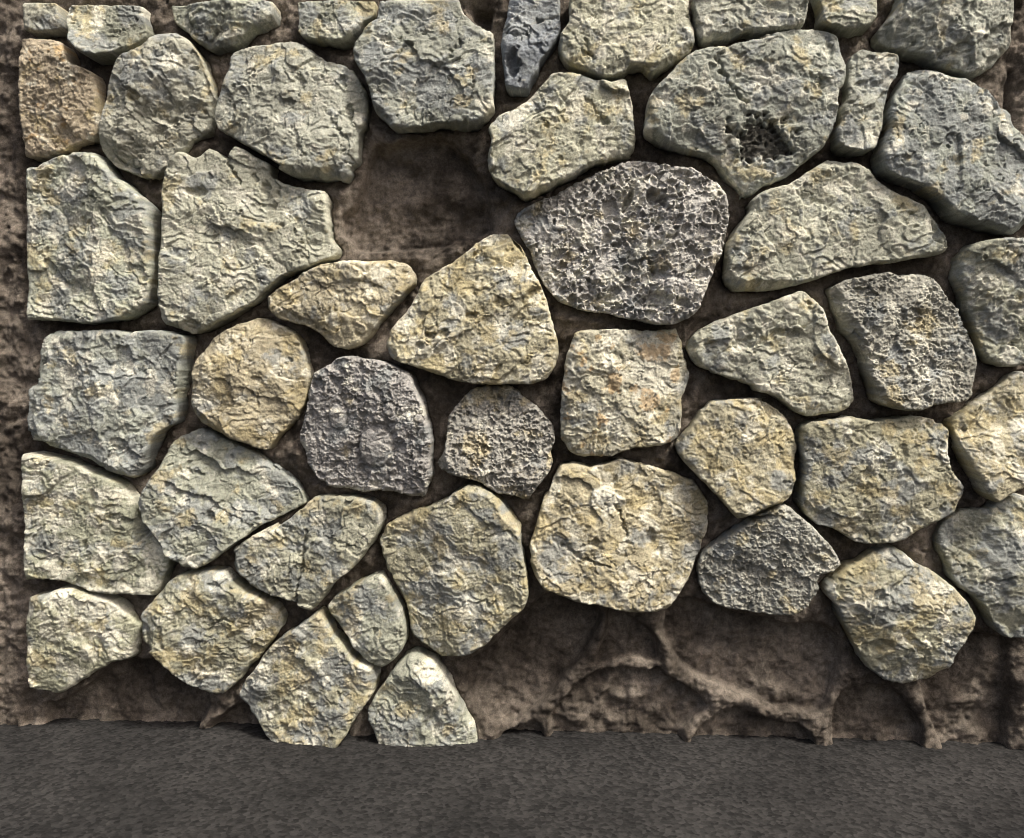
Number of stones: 47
